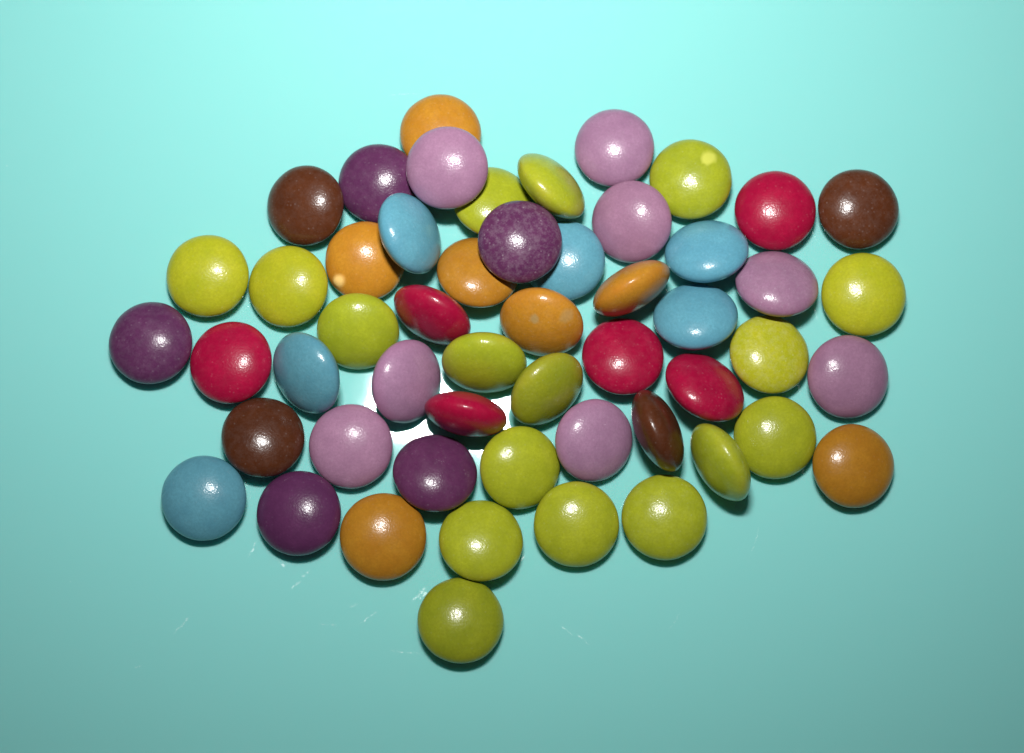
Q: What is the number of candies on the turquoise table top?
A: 53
